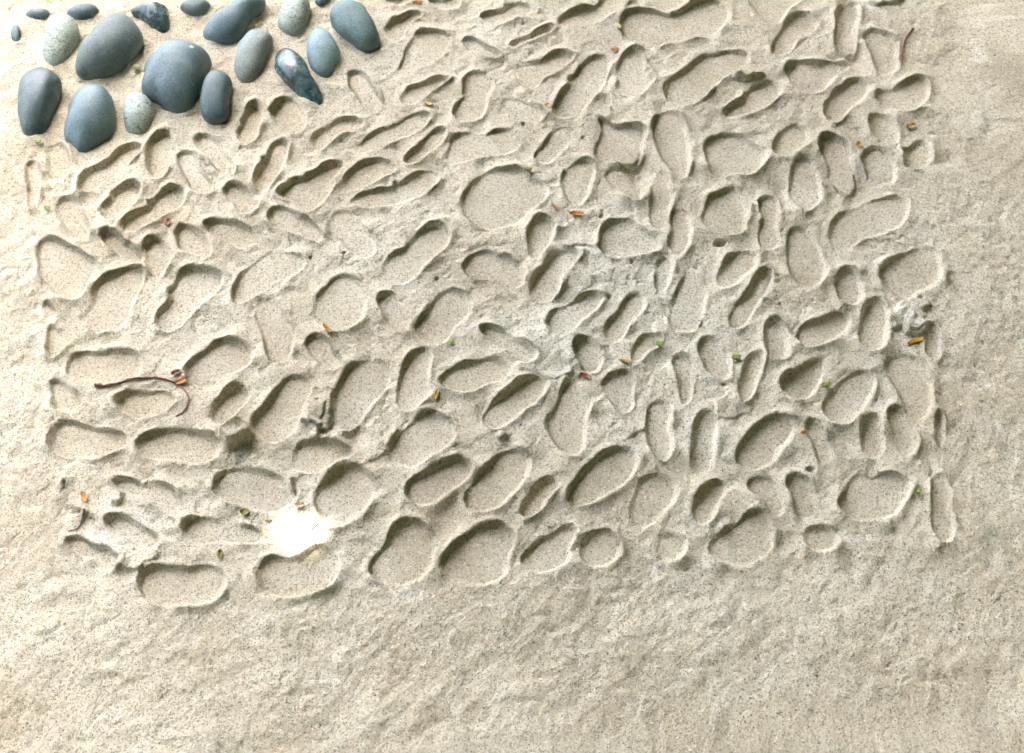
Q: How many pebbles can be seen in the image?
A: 19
